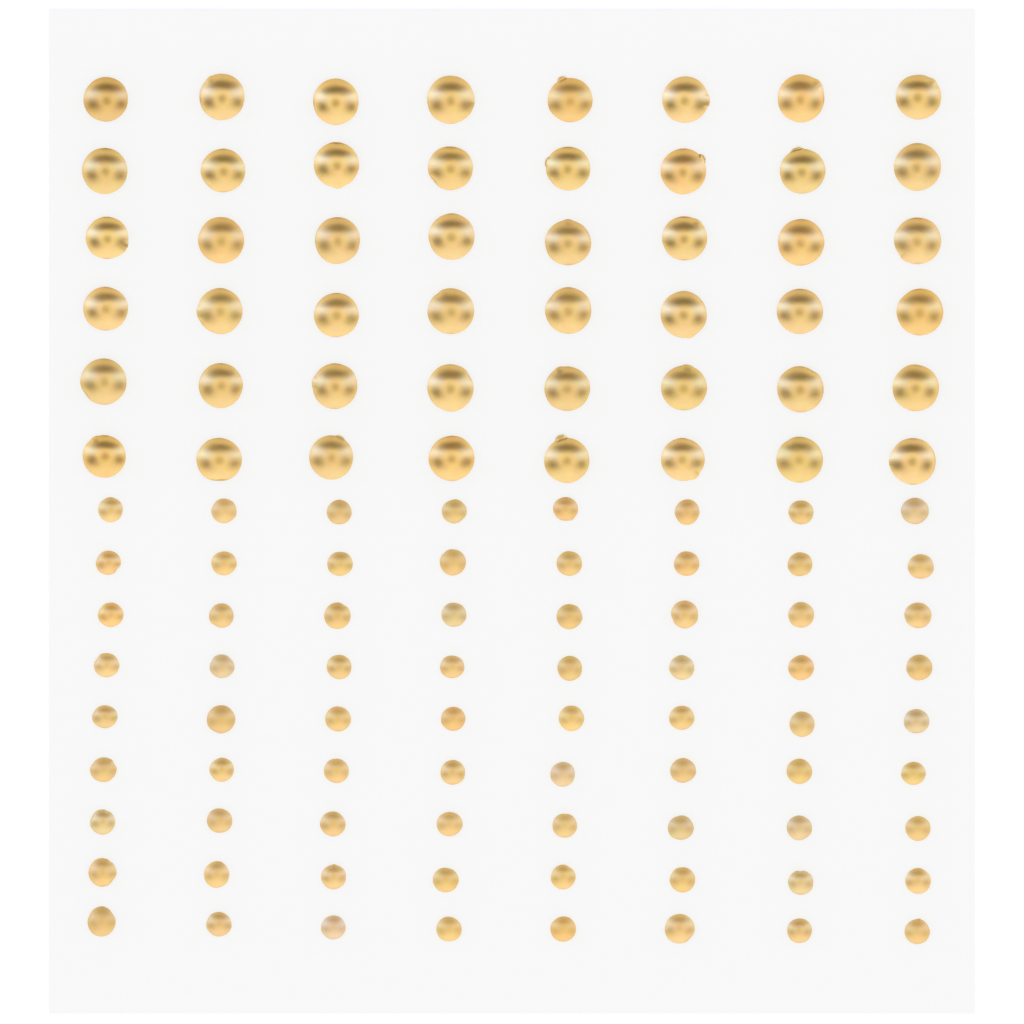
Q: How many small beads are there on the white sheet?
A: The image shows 72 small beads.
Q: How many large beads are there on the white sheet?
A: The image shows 48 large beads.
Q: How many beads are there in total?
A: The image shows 120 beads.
